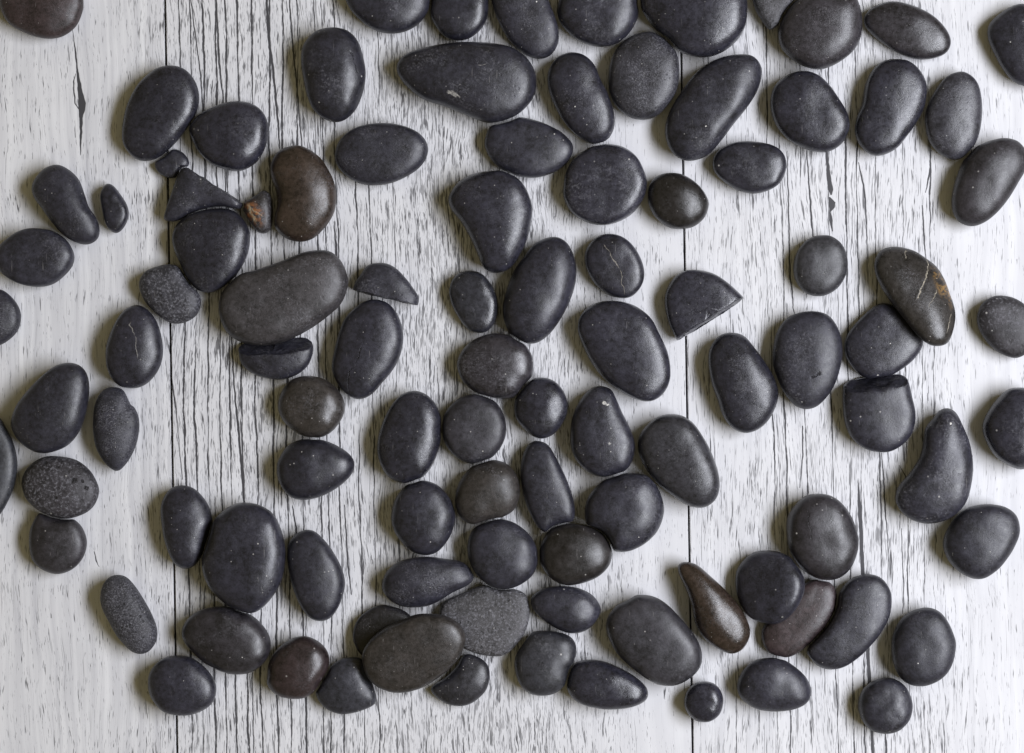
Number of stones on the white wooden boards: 102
